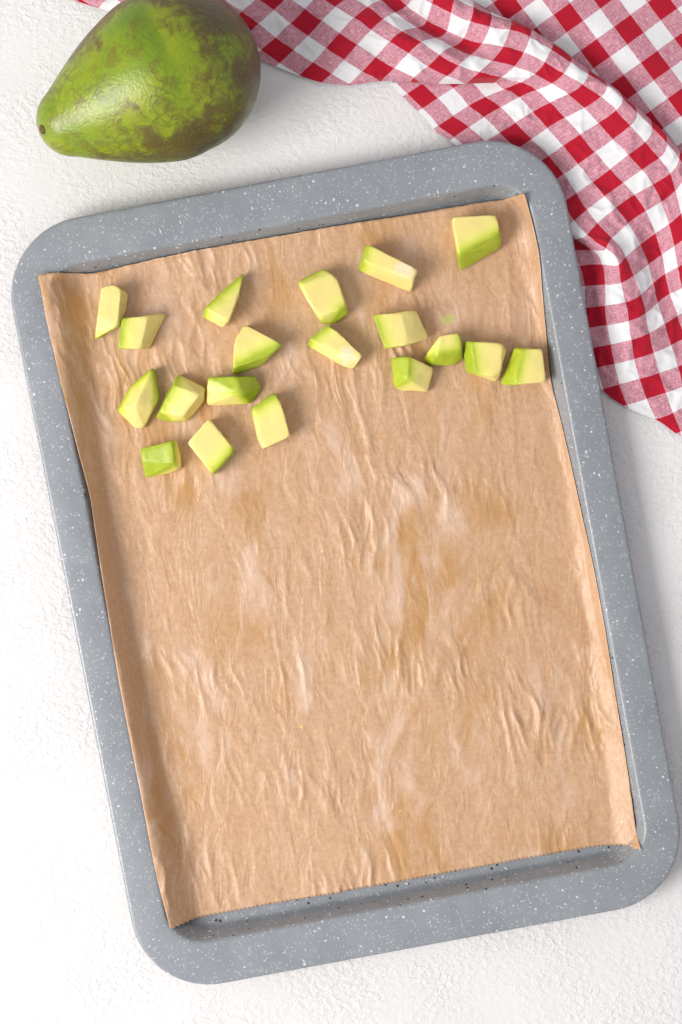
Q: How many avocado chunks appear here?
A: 19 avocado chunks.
